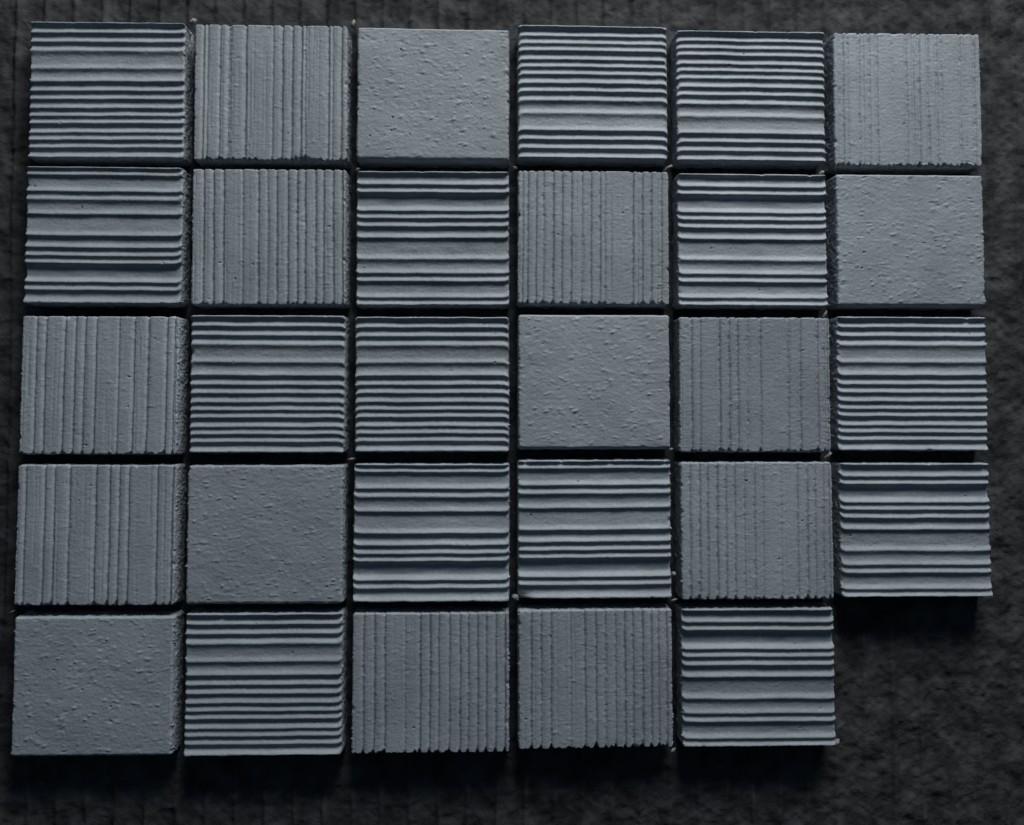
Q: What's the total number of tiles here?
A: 29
